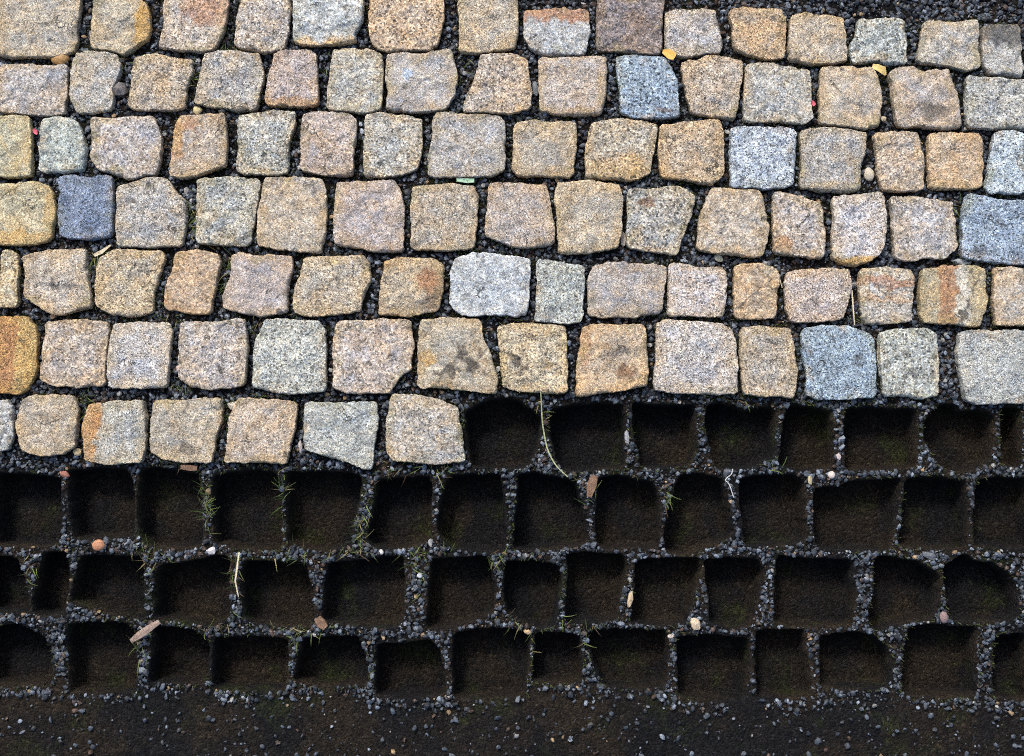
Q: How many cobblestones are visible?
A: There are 98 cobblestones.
